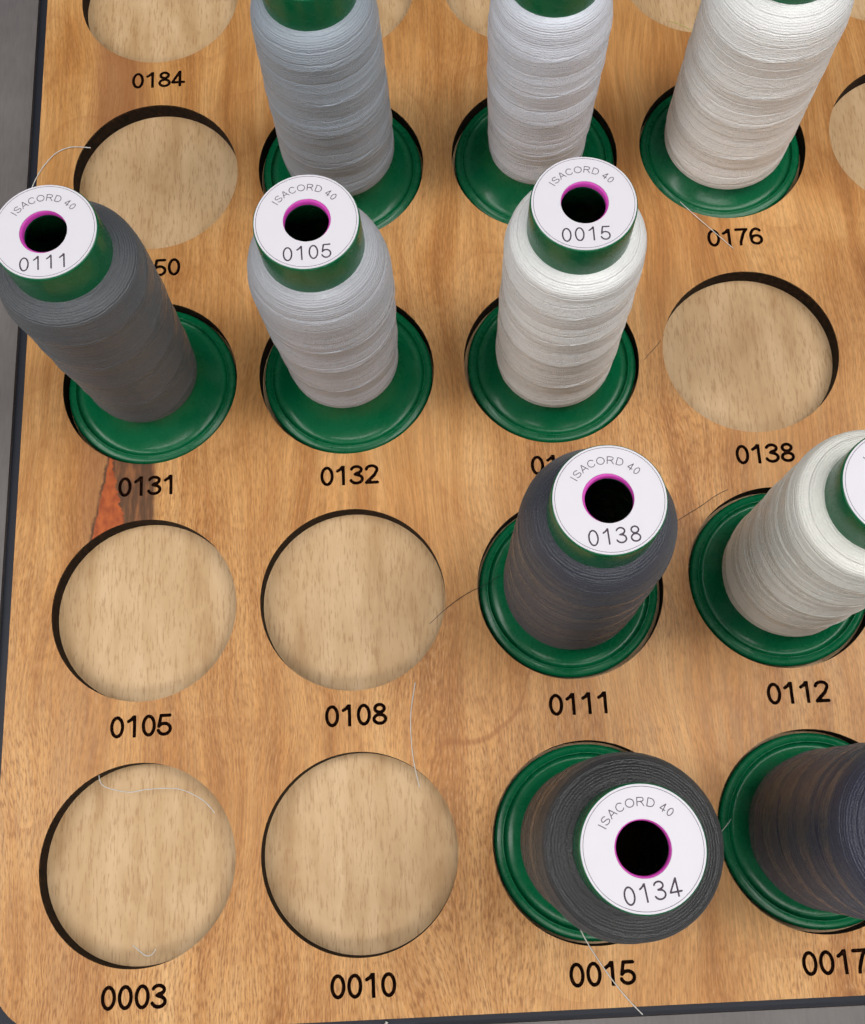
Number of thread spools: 10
